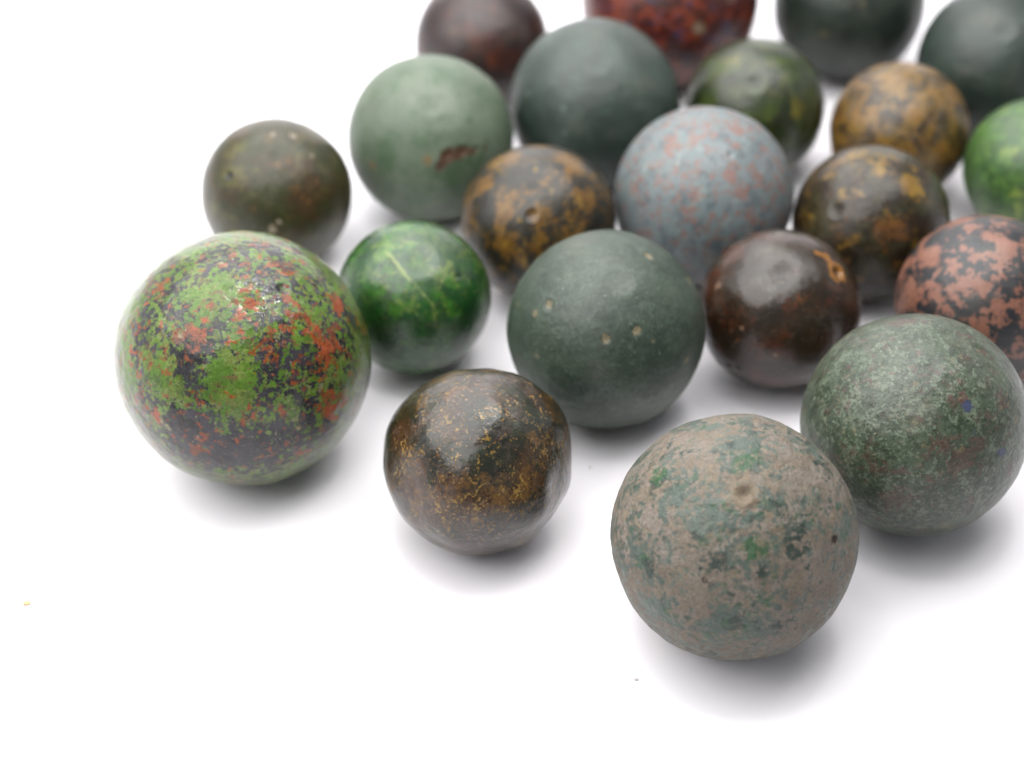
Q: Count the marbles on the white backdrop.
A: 21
